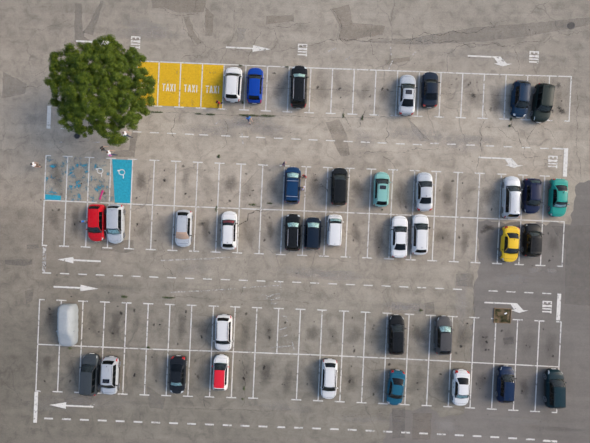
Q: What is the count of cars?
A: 38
